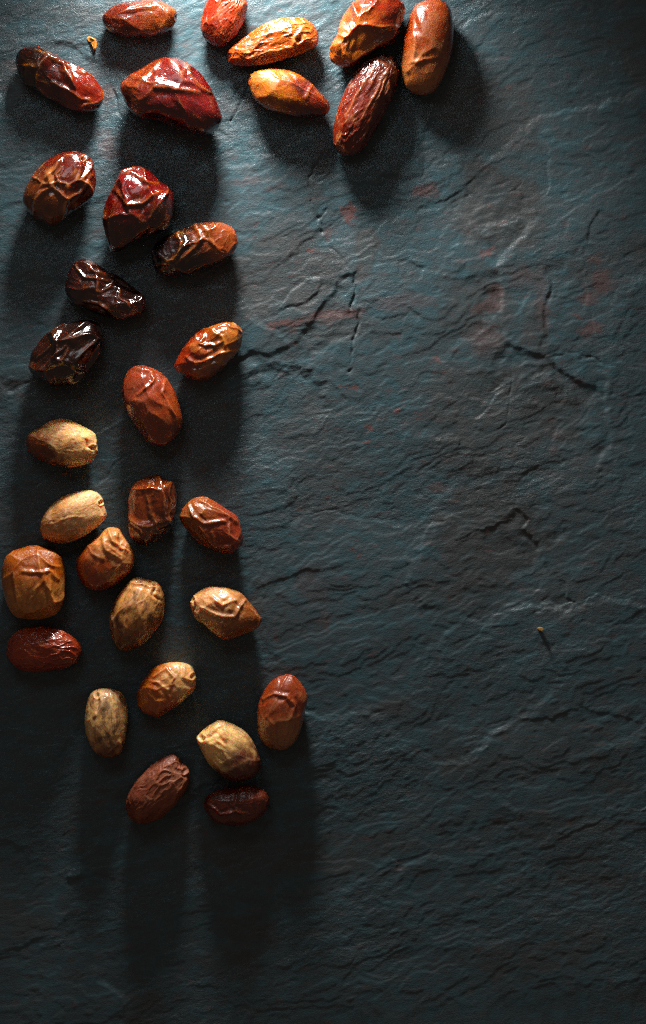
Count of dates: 31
